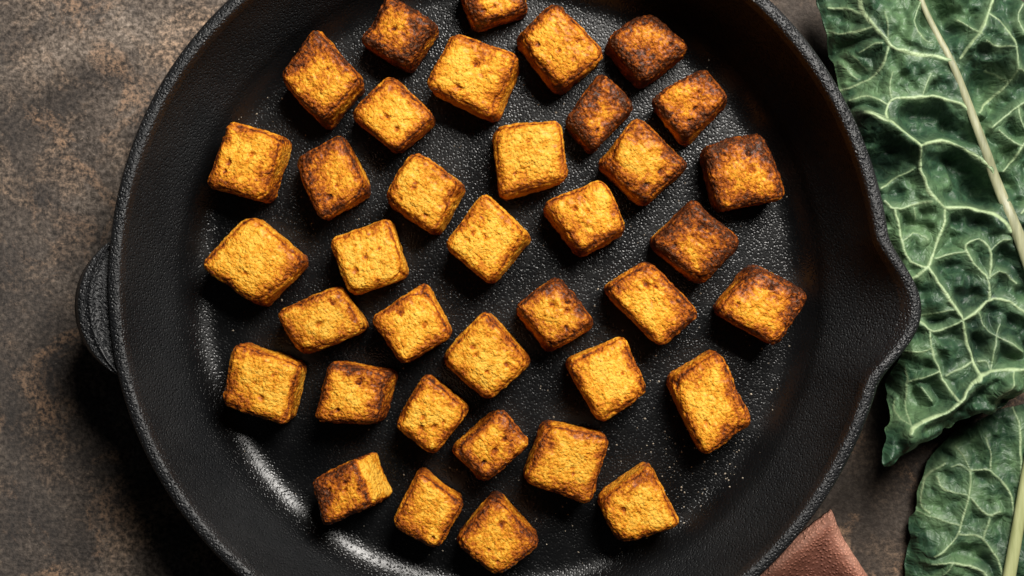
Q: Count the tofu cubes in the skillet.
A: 37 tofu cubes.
